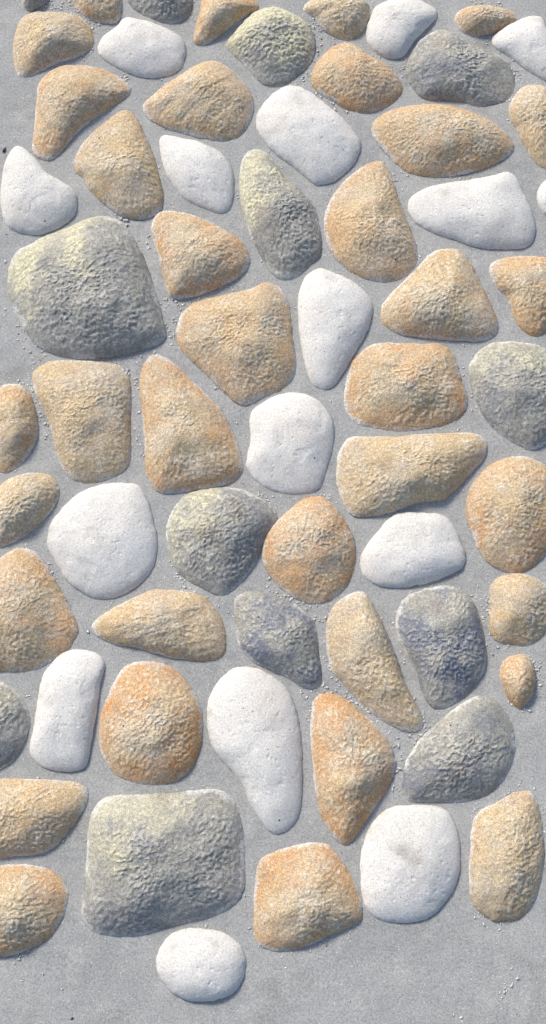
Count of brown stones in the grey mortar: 35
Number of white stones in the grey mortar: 16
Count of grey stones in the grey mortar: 13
